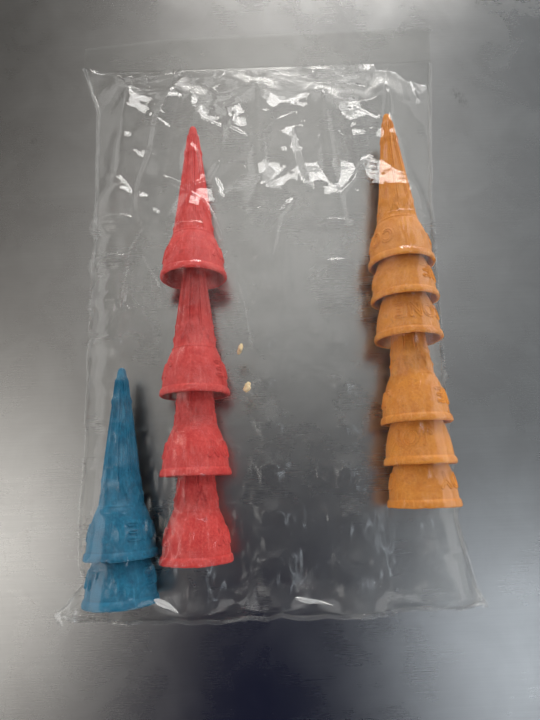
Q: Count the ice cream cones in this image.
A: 12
